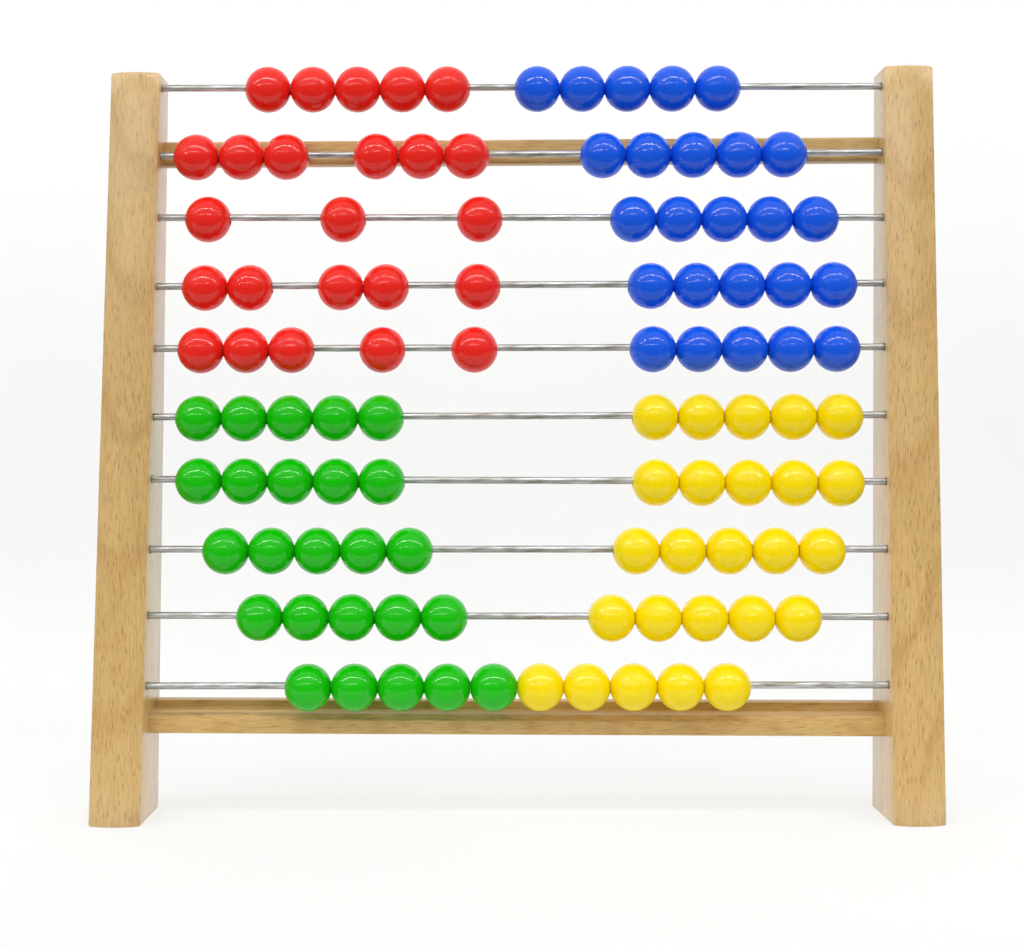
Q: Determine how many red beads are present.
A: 24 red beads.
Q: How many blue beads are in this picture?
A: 25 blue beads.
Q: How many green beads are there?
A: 25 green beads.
